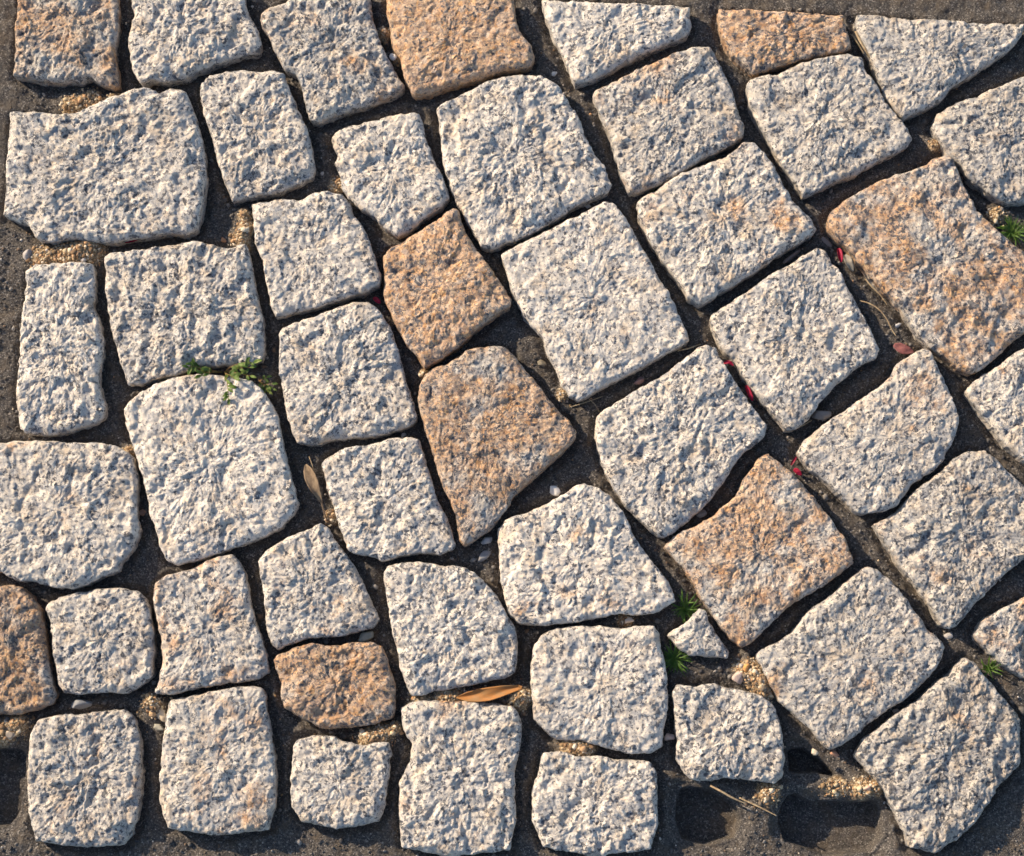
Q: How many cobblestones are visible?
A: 50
